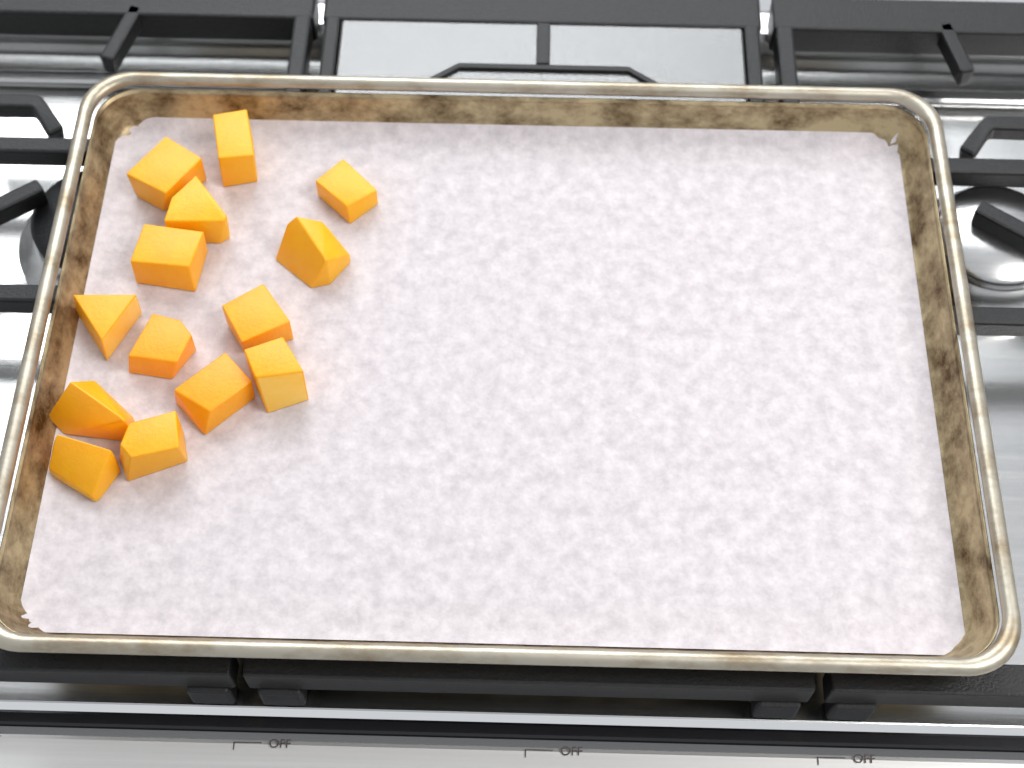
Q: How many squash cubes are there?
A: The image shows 14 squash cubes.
